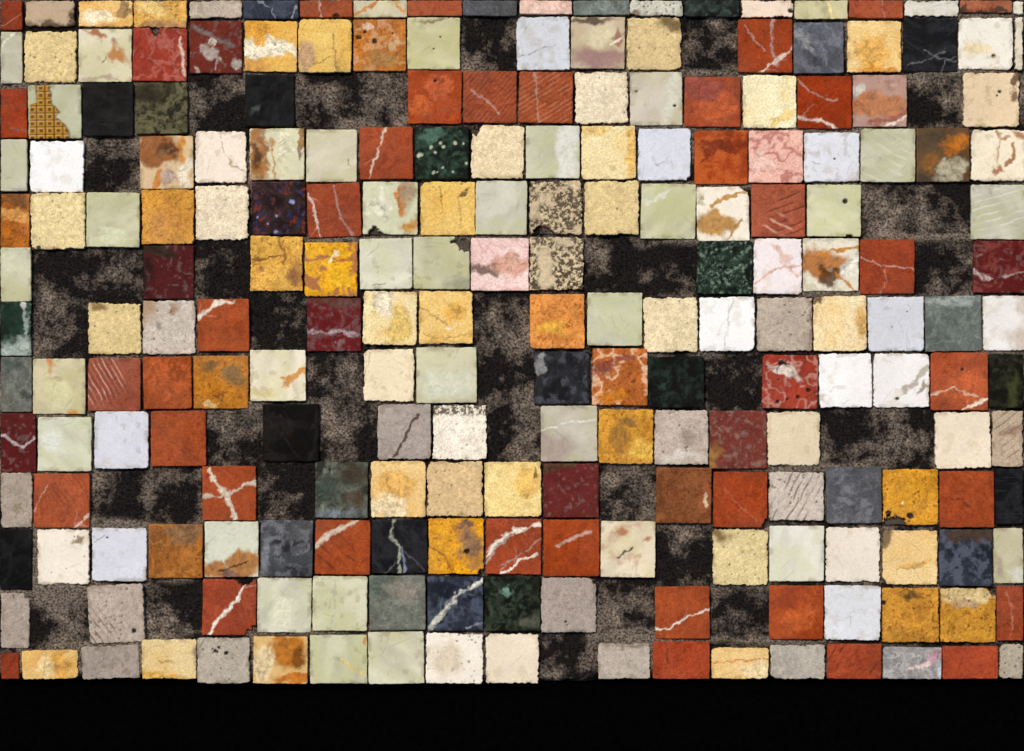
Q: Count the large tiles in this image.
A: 164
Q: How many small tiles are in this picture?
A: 49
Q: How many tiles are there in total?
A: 213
